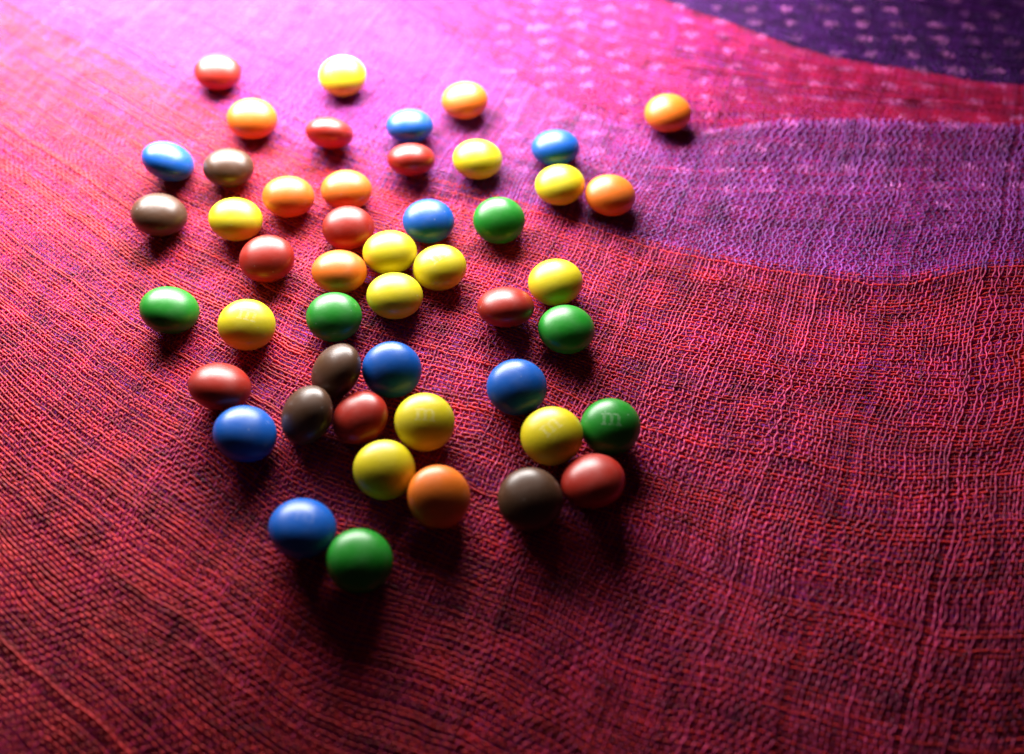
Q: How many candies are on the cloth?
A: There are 48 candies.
